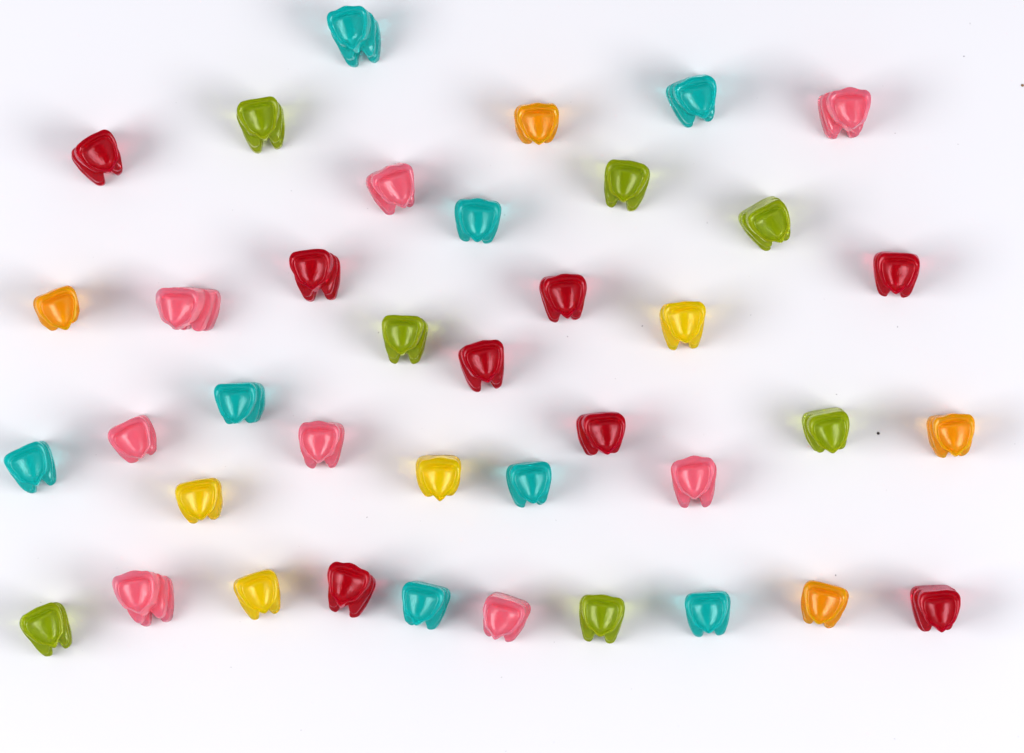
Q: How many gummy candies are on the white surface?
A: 39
